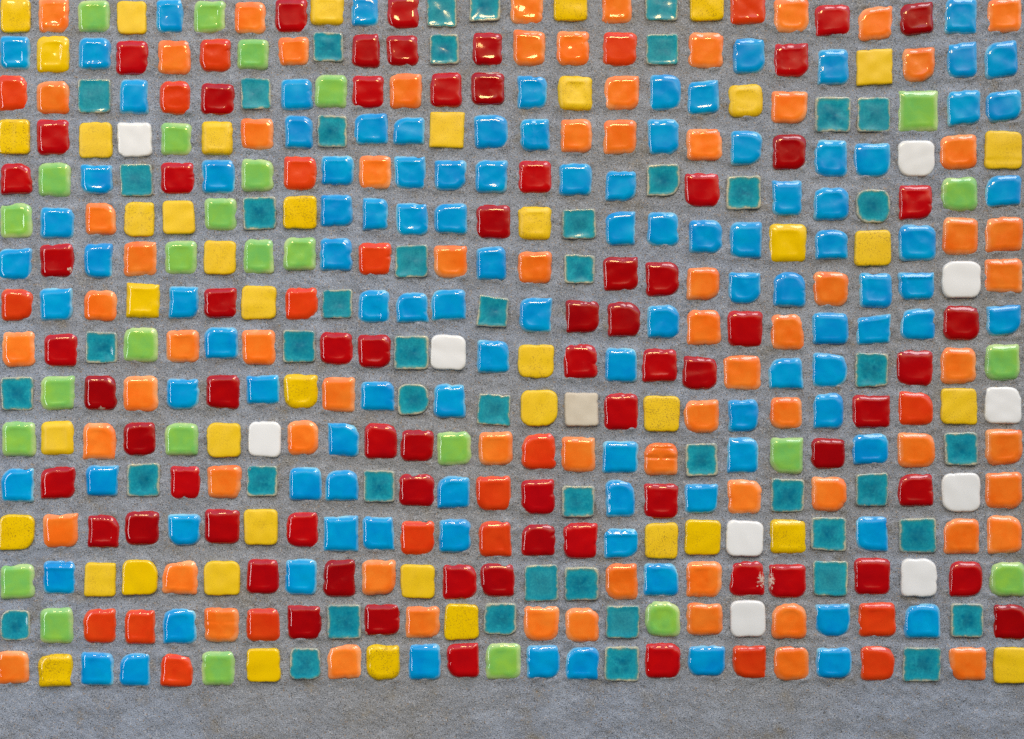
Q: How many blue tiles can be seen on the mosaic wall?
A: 107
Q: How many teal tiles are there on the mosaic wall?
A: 49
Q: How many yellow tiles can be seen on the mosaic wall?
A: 44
